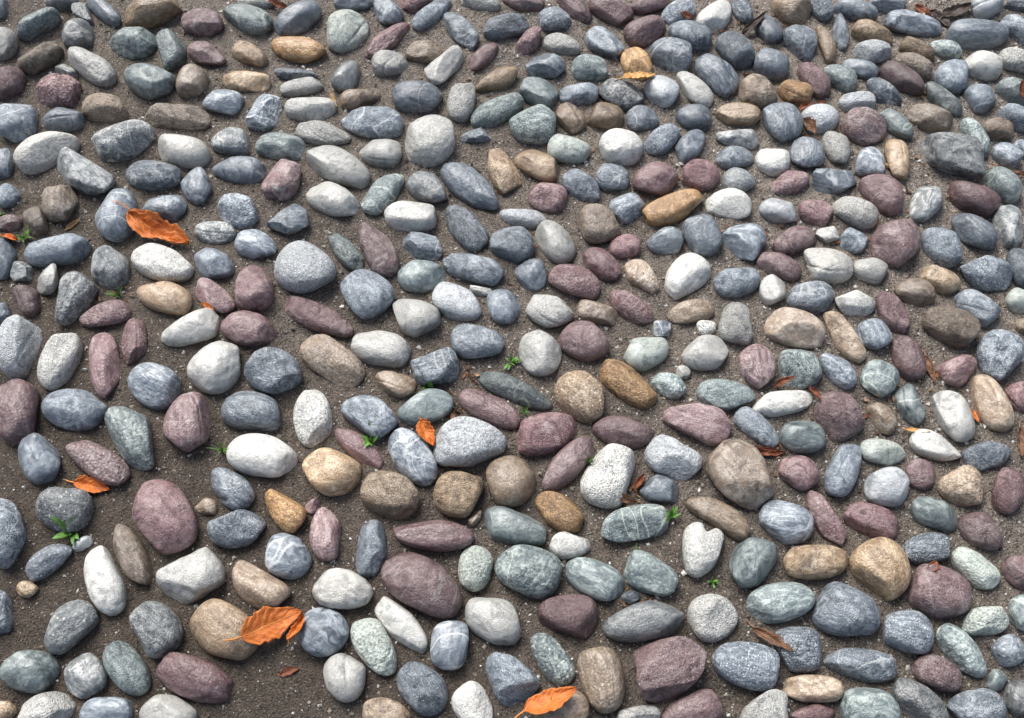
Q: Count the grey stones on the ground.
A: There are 198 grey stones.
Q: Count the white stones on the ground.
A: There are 91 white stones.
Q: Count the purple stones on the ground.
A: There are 76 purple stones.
